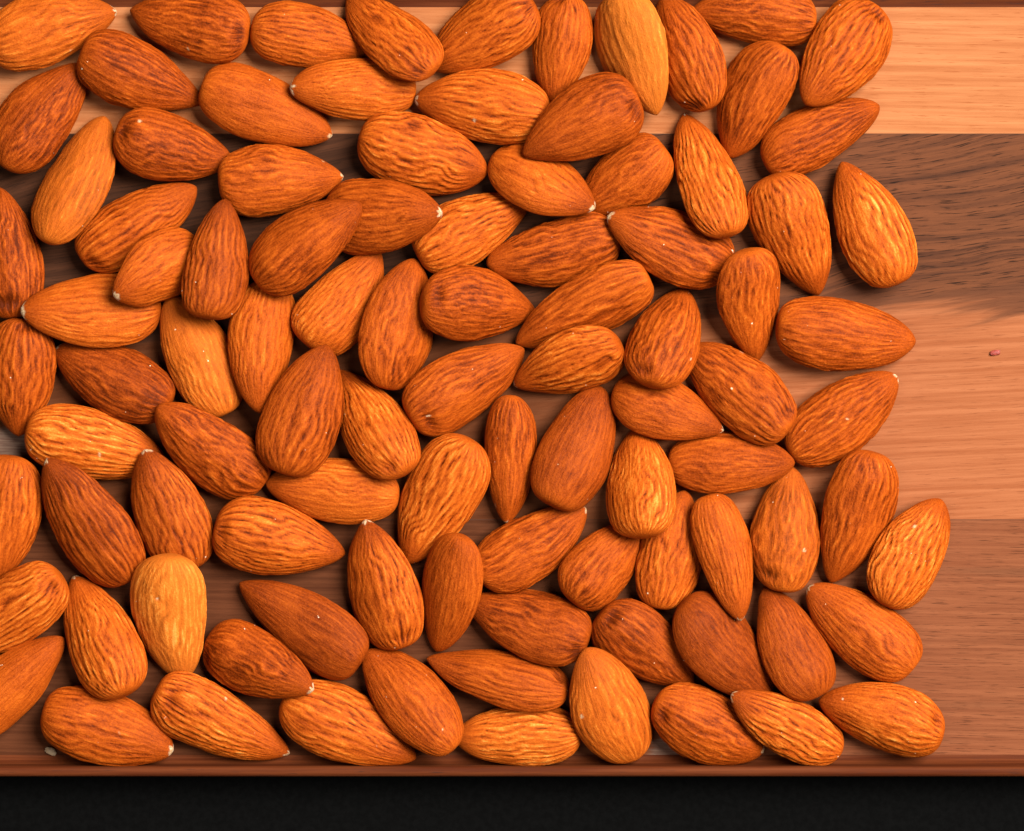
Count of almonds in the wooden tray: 97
